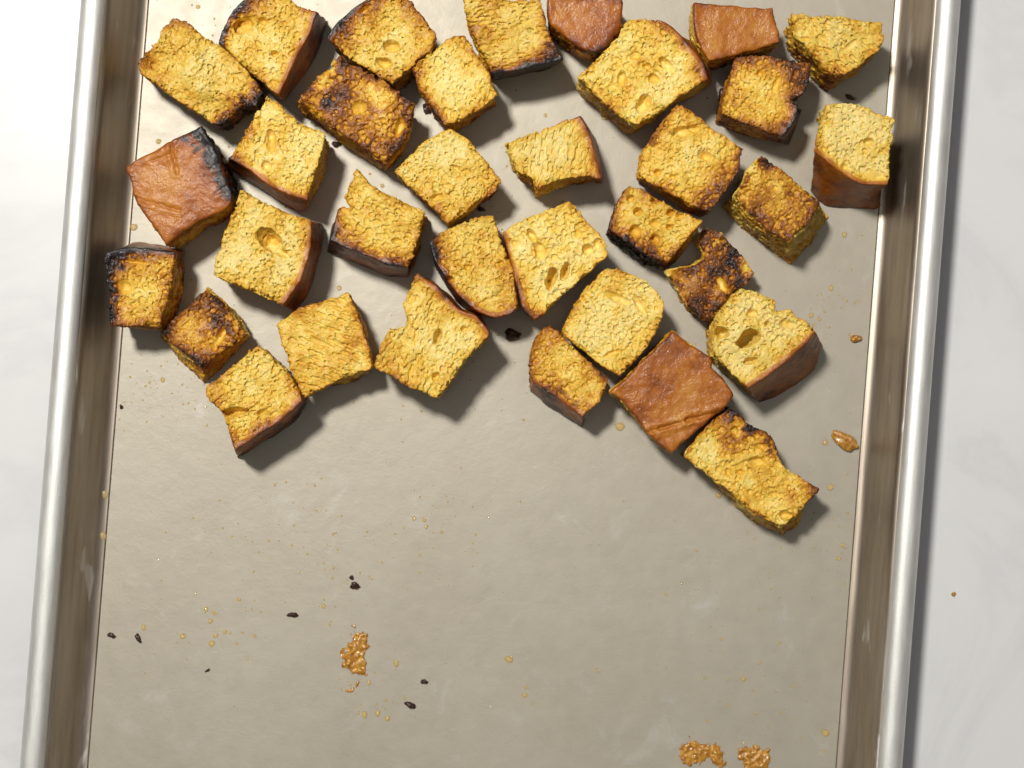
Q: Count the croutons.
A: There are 34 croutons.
